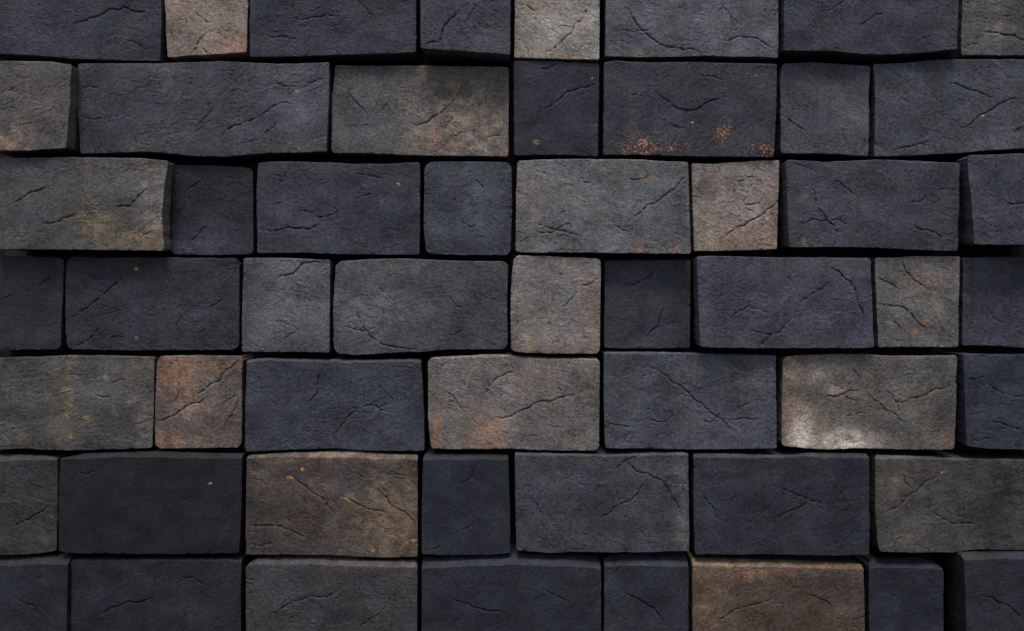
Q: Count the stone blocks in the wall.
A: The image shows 54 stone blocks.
